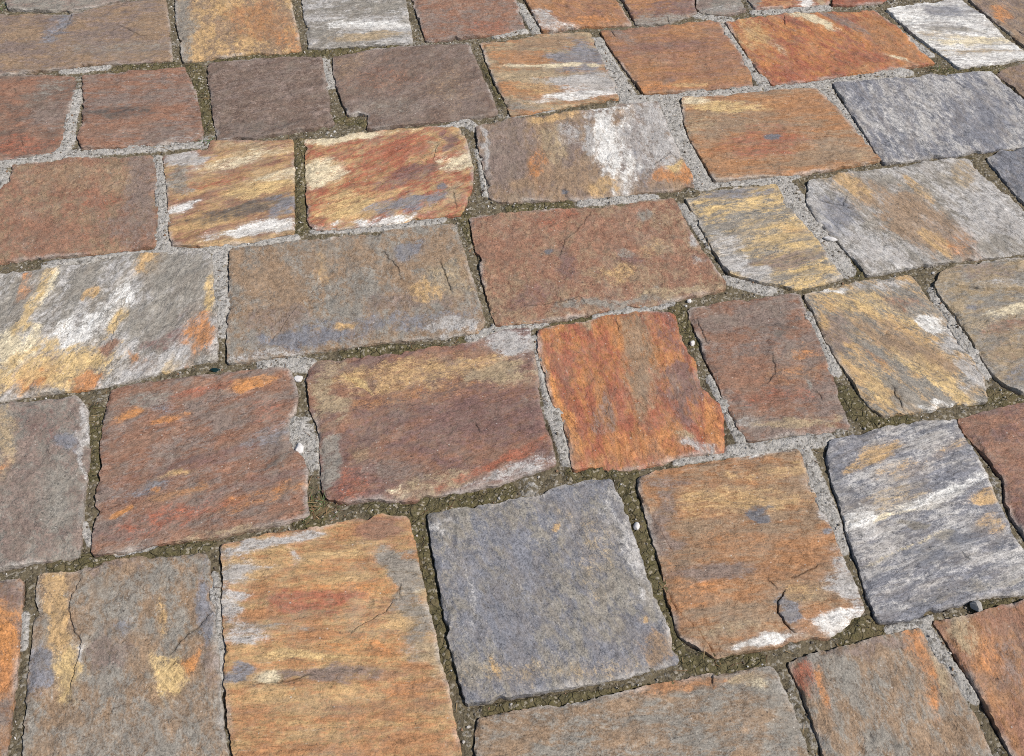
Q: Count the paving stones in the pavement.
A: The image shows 49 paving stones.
